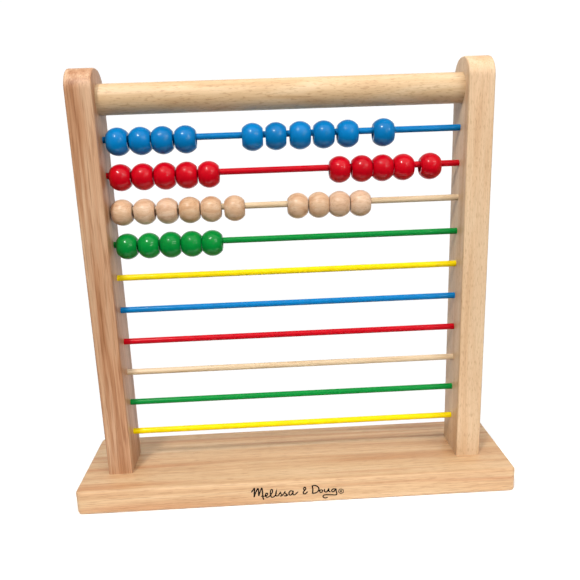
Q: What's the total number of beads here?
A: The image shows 35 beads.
